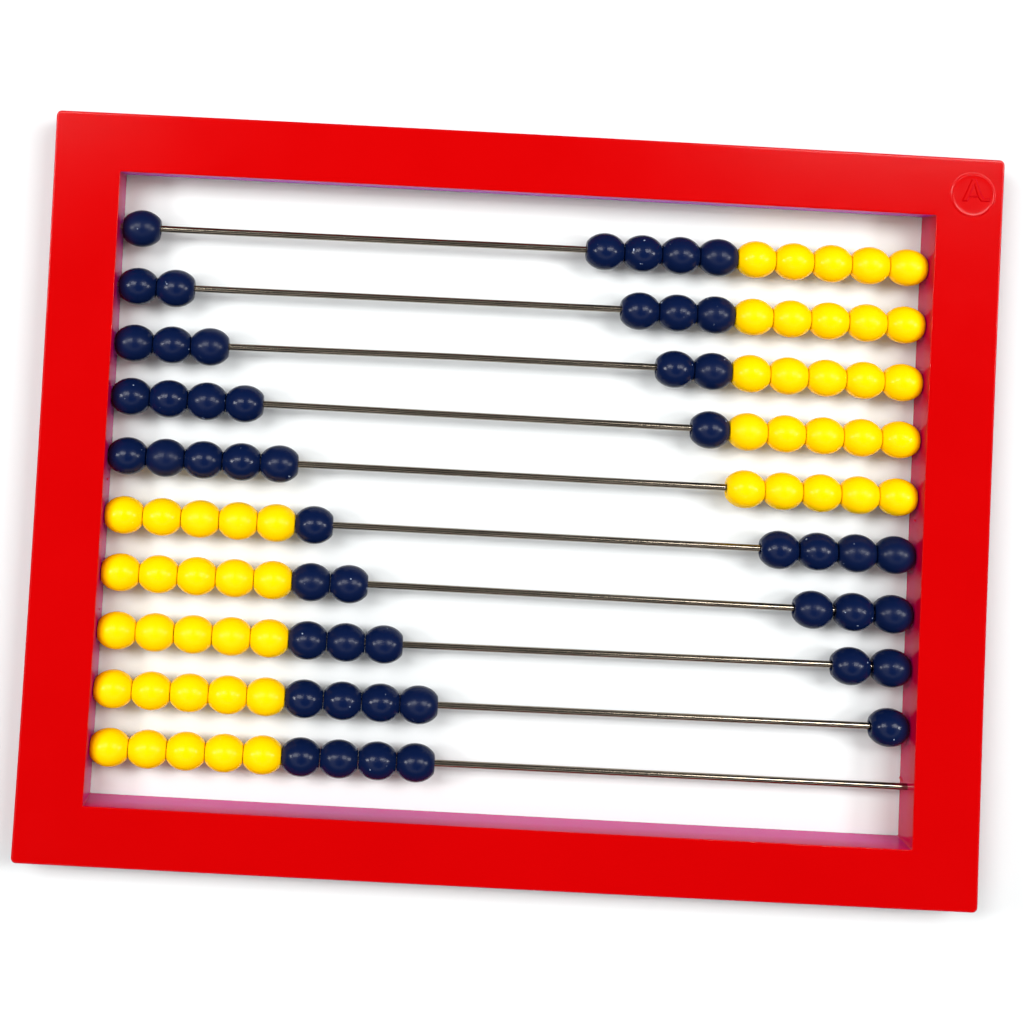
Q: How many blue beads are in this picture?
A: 49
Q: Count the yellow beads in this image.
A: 50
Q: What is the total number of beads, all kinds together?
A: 99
